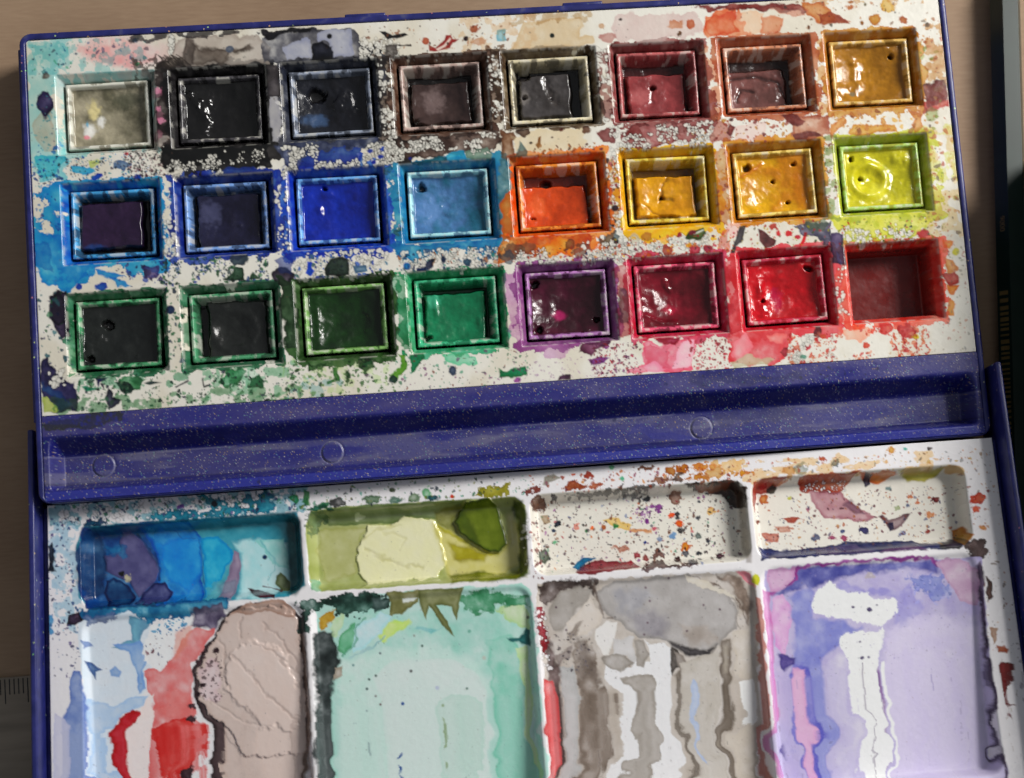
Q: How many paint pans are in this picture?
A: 23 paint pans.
